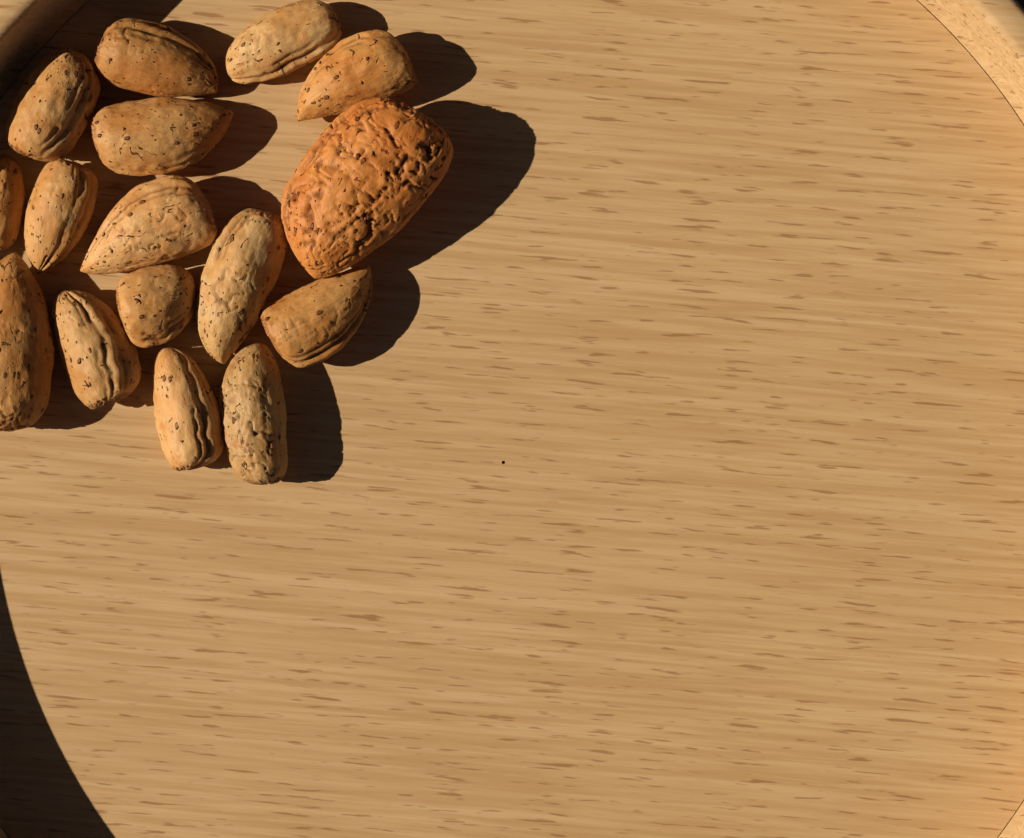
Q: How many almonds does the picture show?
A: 16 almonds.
